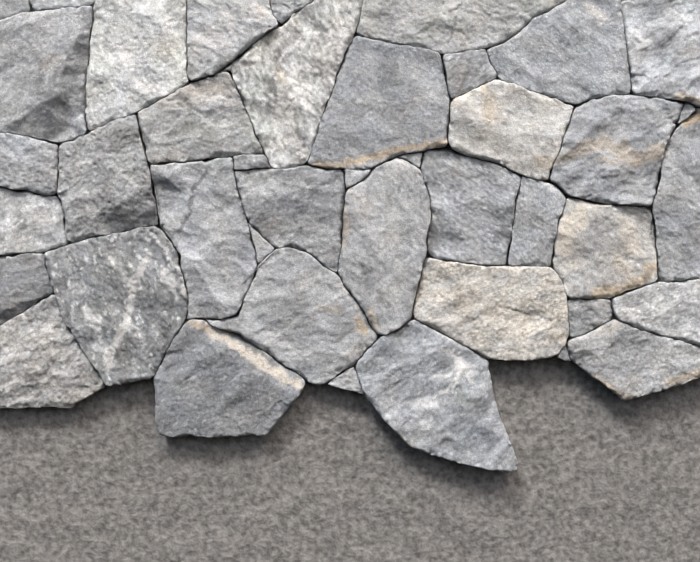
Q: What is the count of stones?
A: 42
